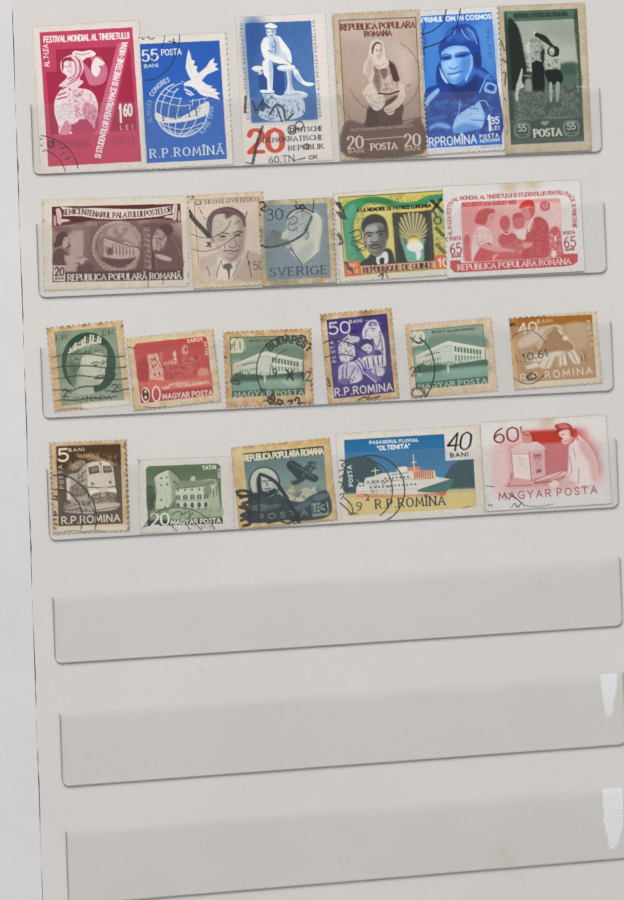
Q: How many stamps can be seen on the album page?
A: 22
